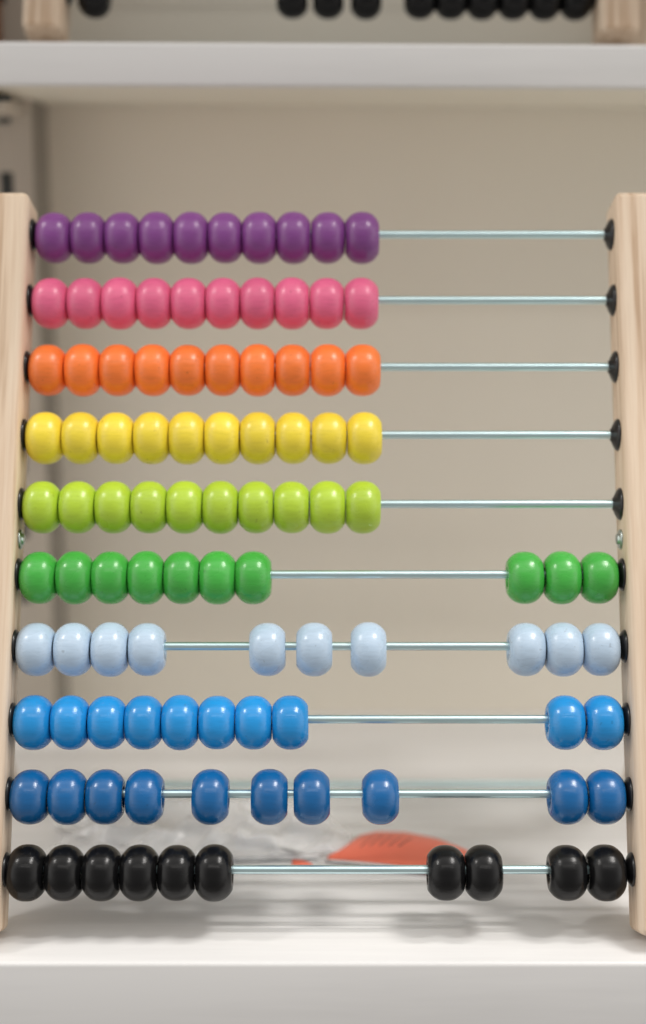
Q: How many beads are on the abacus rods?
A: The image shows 110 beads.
